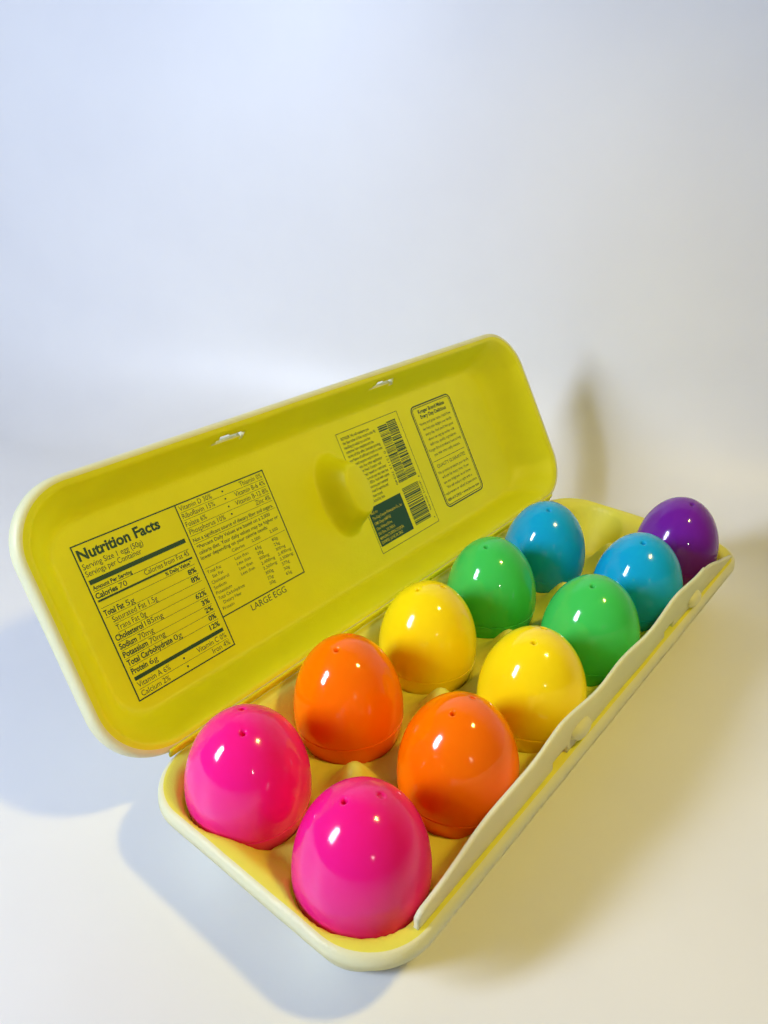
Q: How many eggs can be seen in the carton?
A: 11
